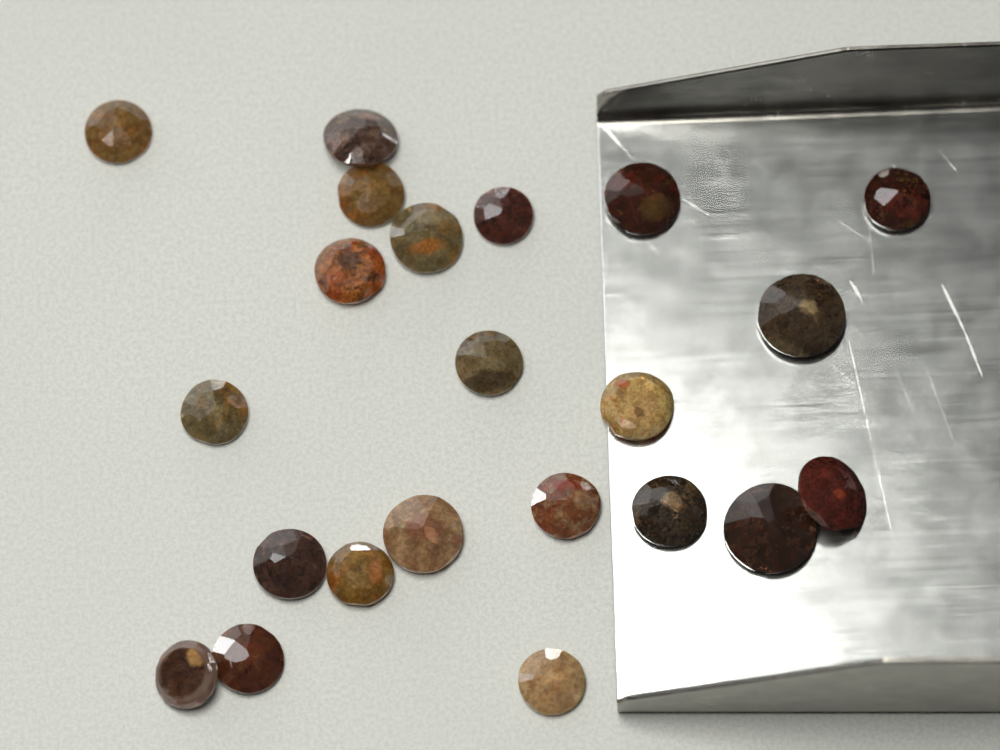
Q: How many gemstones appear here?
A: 22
